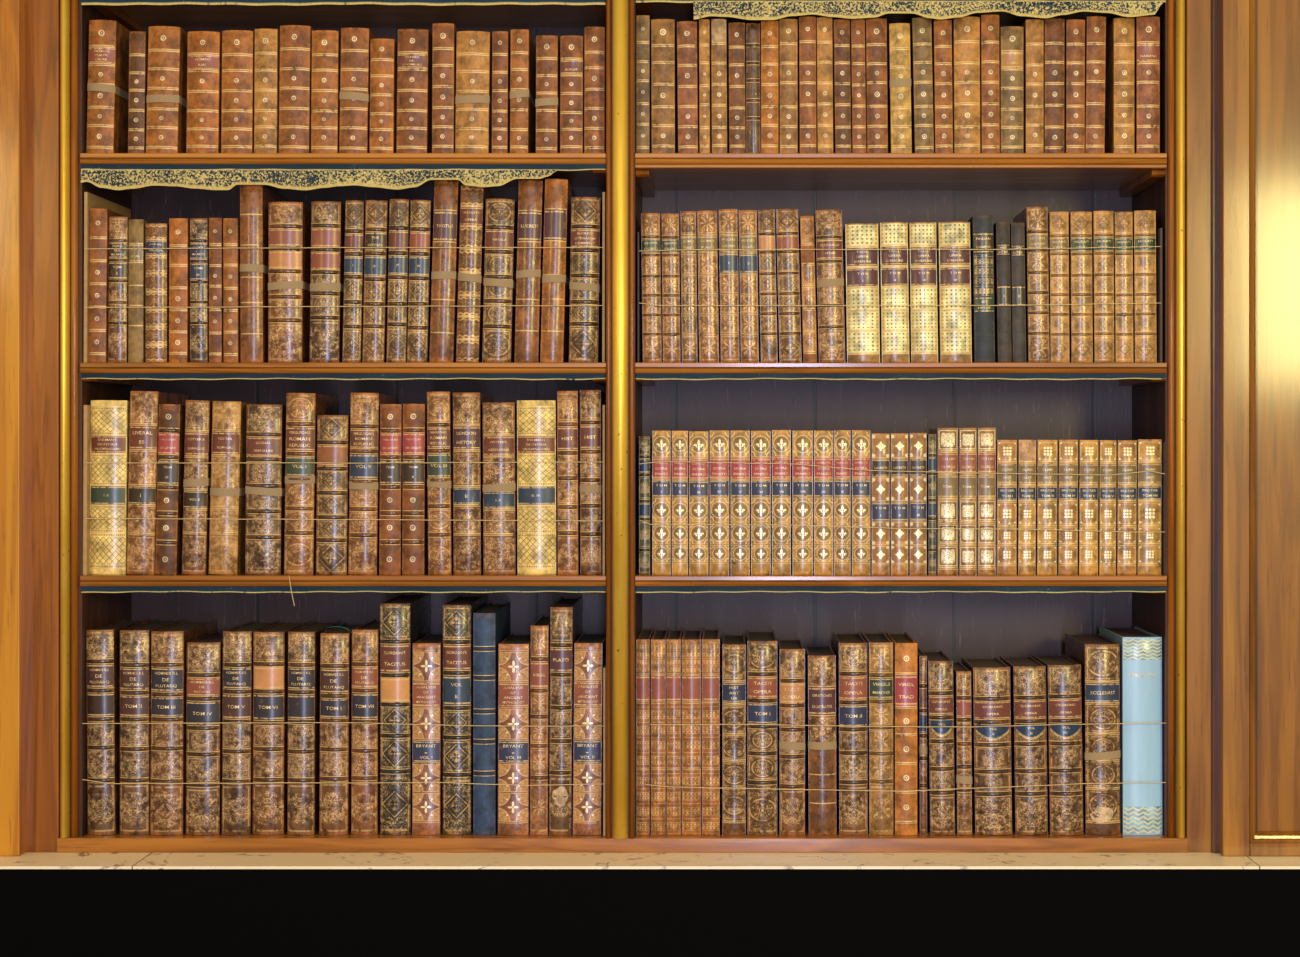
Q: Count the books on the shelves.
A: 169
